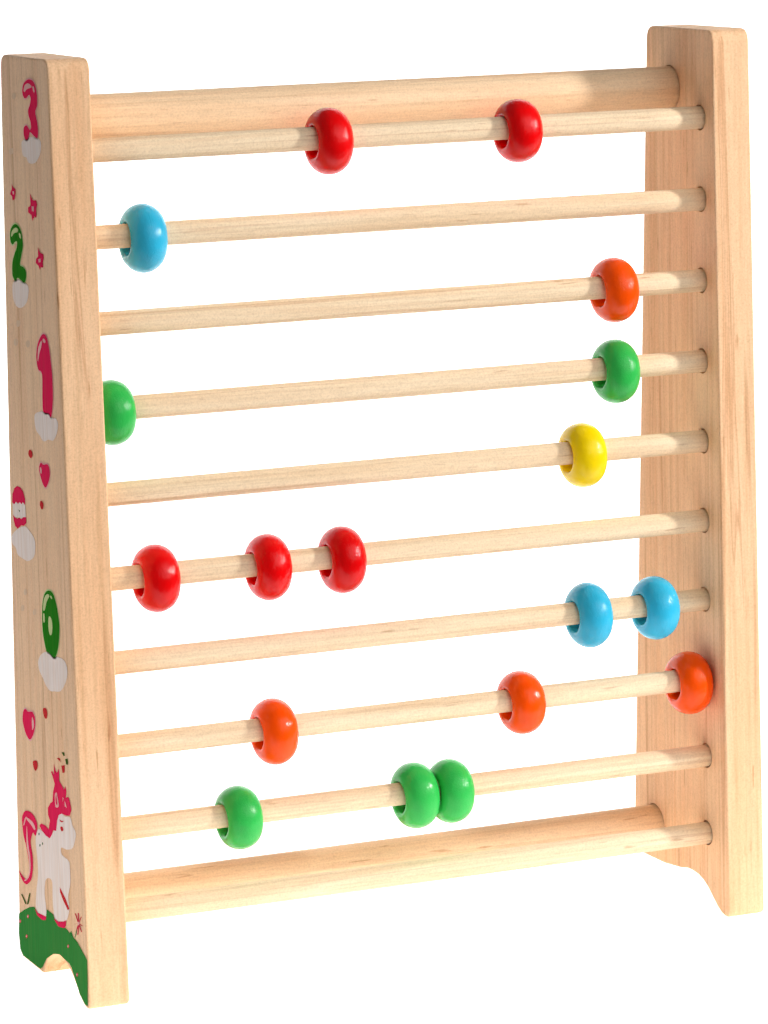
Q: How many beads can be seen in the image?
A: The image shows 18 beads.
